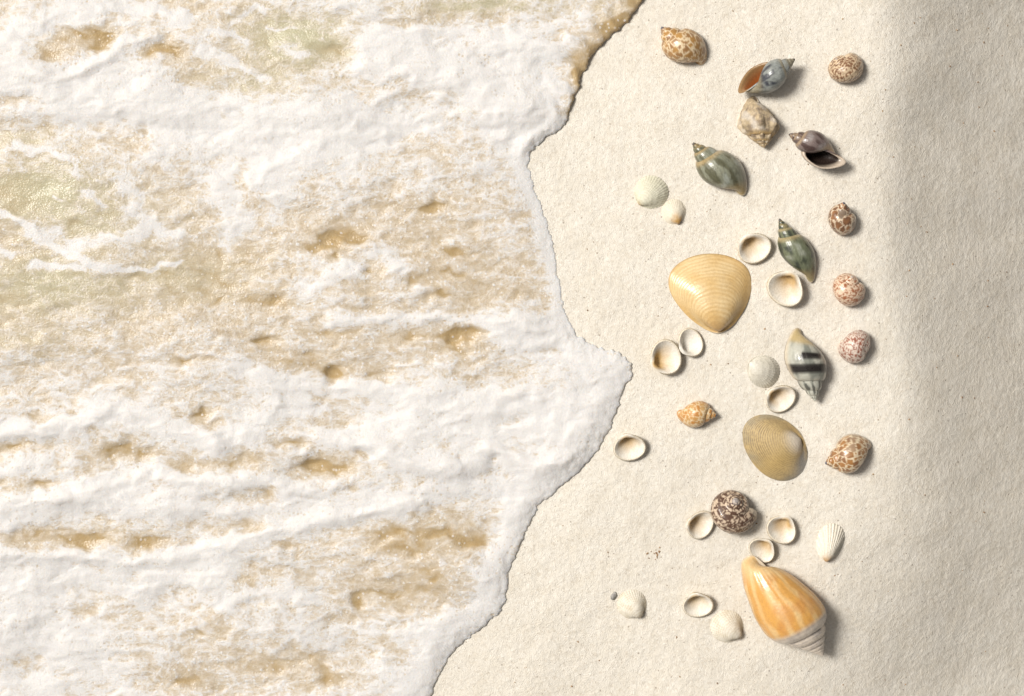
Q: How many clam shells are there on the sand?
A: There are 18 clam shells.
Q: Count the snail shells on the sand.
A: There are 15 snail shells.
